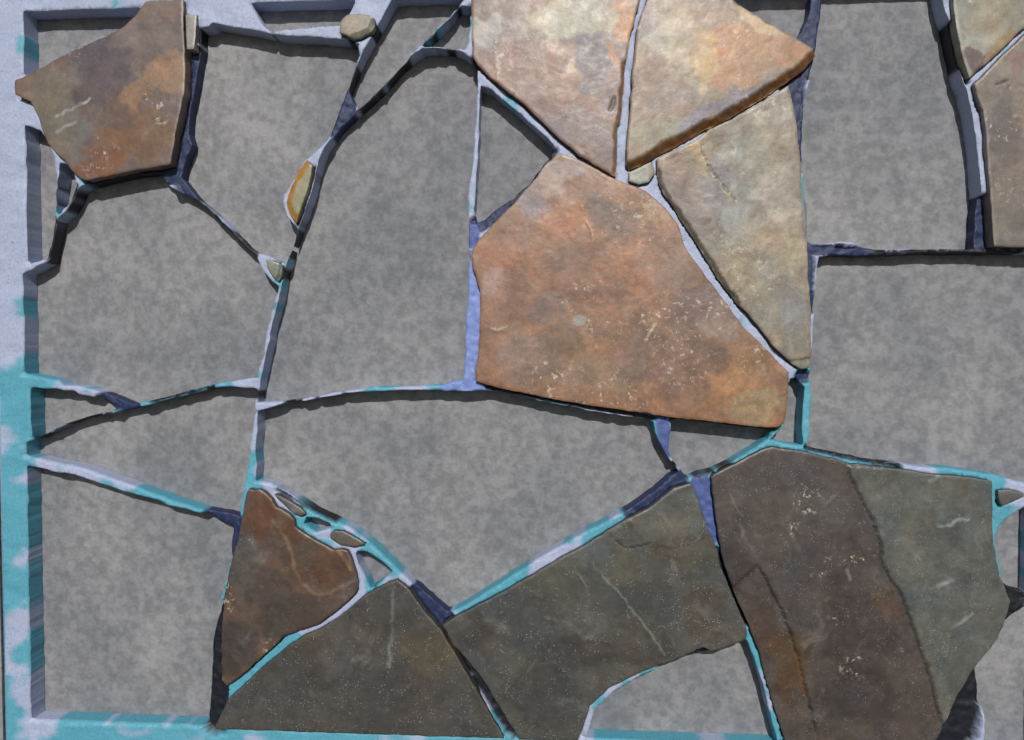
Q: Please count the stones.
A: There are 19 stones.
